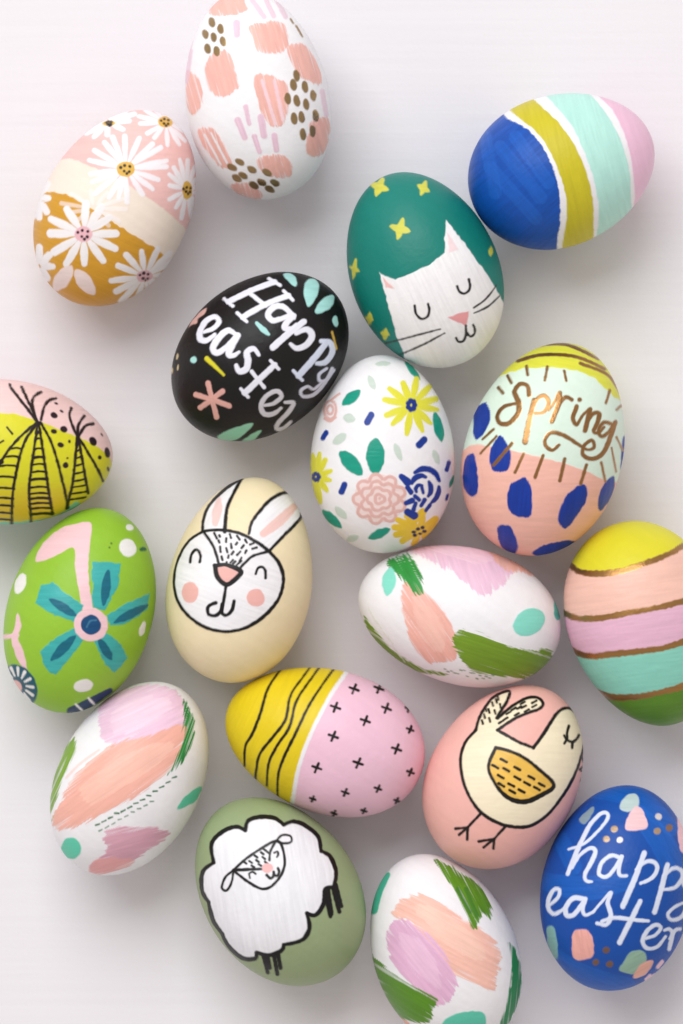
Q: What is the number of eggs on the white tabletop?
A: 18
